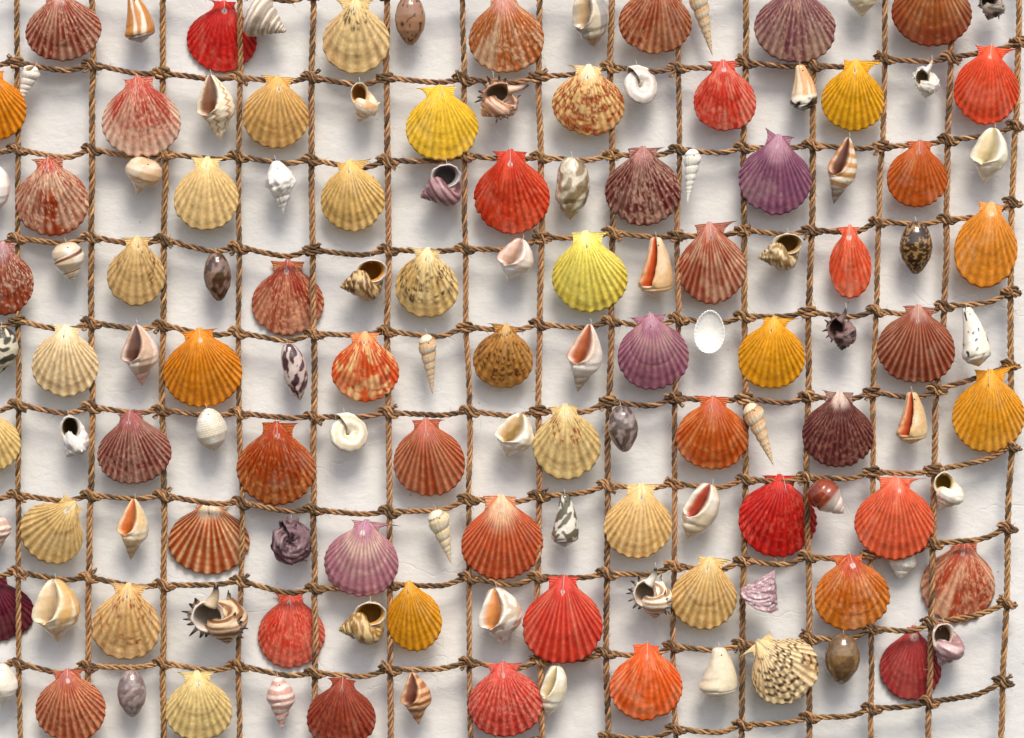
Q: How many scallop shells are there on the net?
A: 67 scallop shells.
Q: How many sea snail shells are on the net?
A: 66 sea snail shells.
